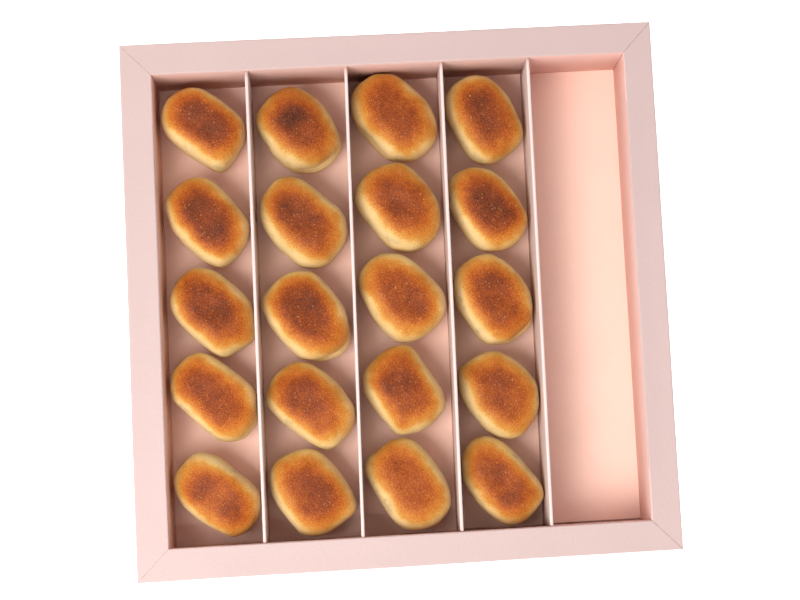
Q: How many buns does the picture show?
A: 20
